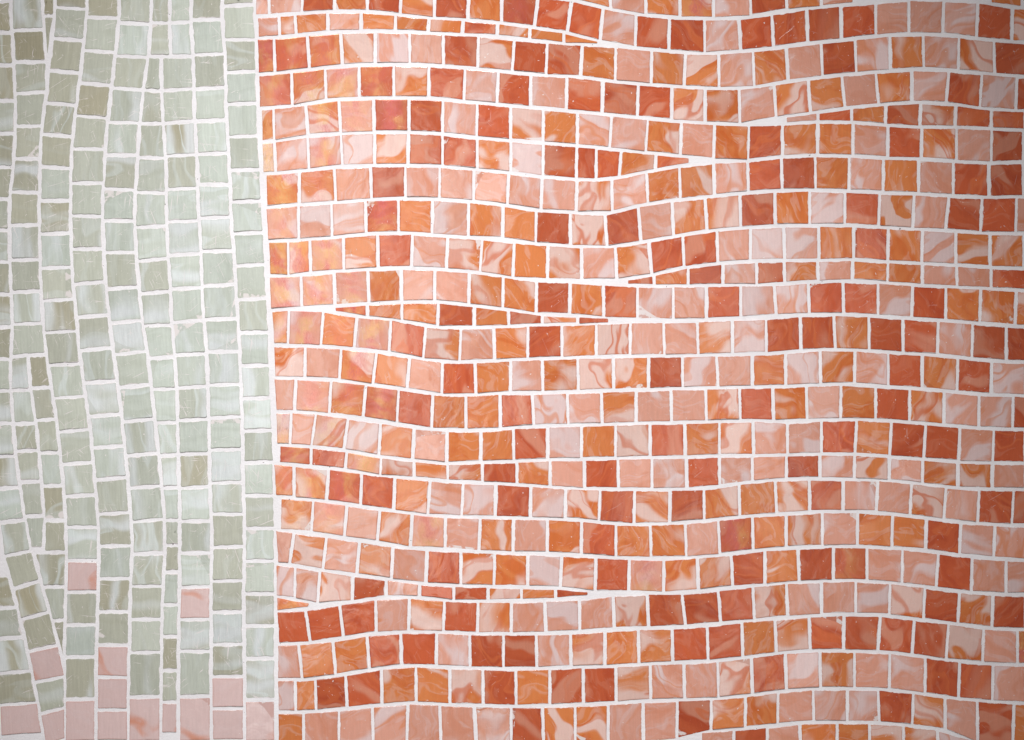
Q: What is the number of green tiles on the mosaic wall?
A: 200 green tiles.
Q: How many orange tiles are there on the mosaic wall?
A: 196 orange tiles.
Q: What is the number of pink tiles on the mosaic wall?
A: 194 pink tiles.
